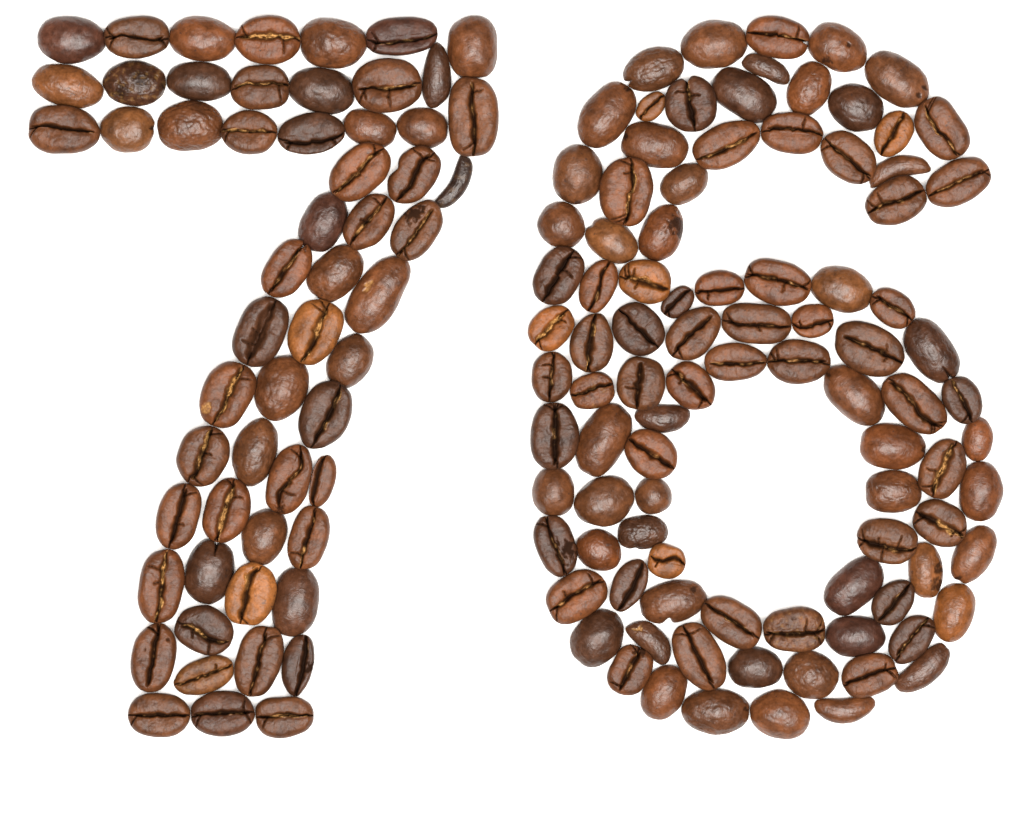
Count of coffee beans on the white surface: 151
